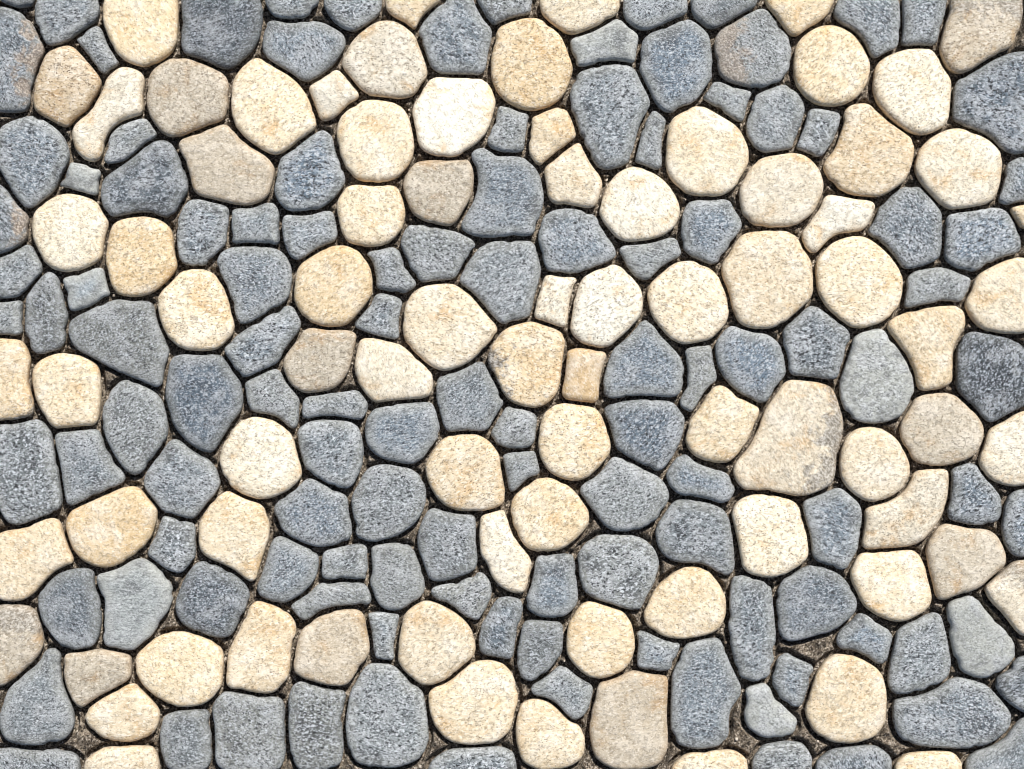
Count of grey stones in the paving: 116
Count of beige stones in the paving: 80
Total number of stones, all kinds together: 196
